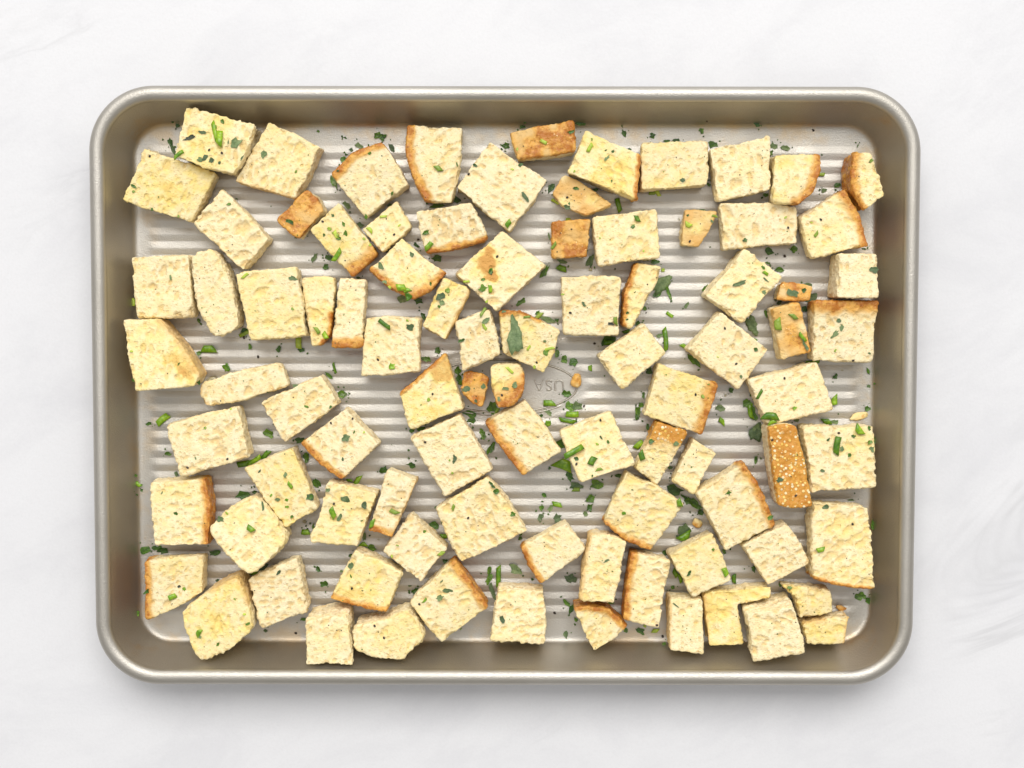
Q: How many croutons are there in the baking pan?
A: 89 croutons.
